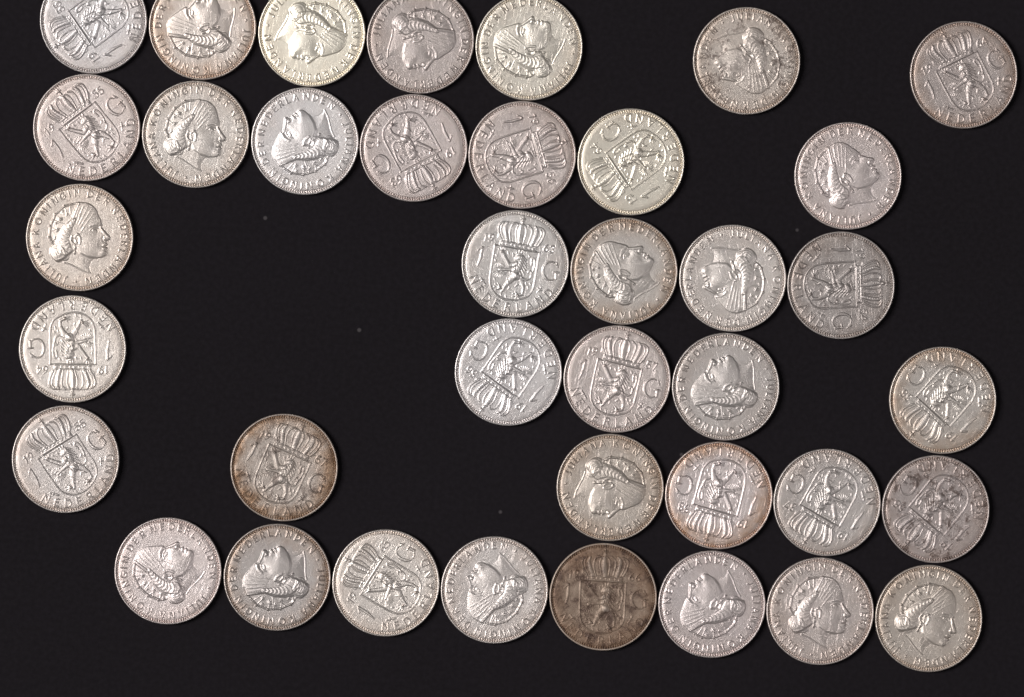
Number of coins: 38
